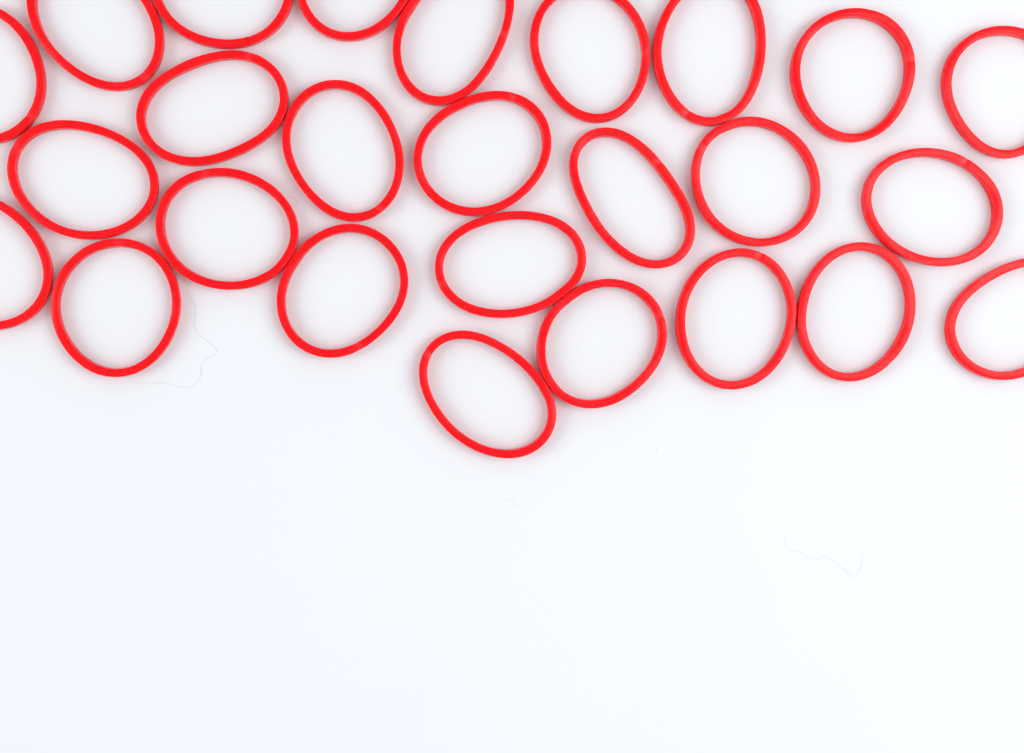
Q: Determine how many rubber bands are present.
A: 26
